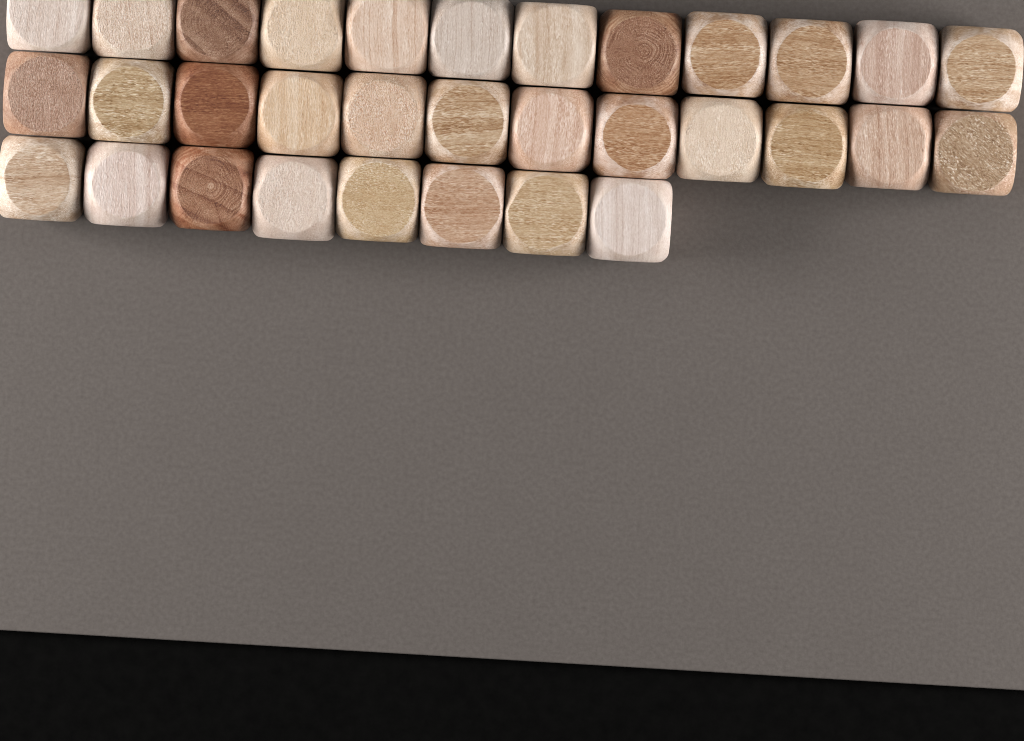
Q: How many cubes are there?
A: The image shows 32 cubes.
